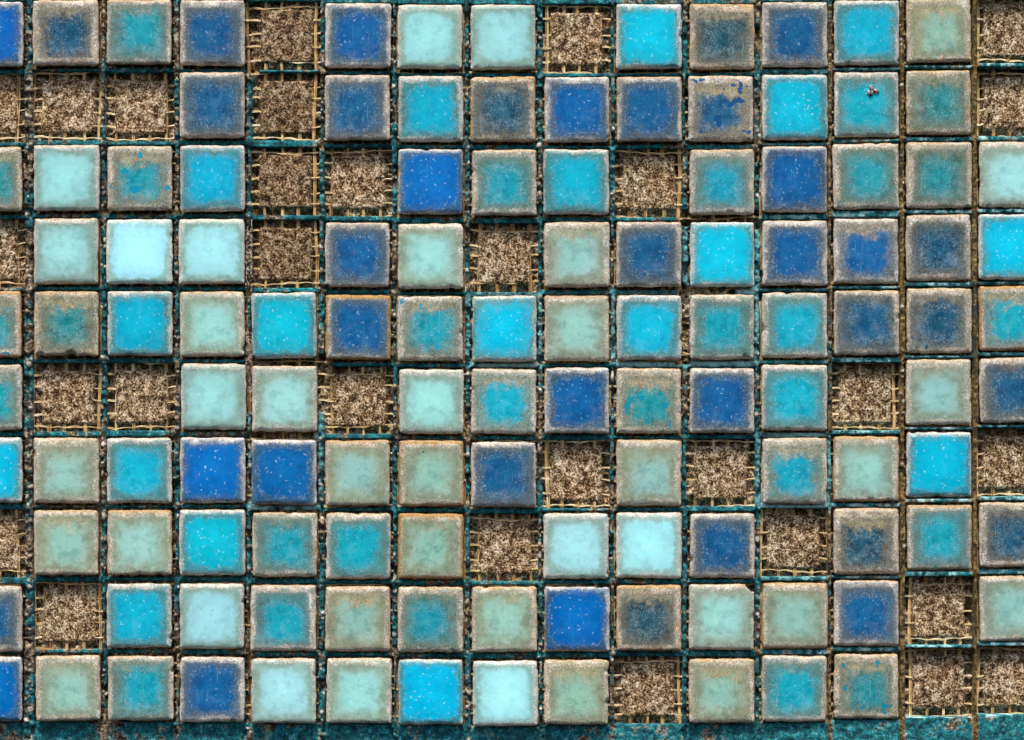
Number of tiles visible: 121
